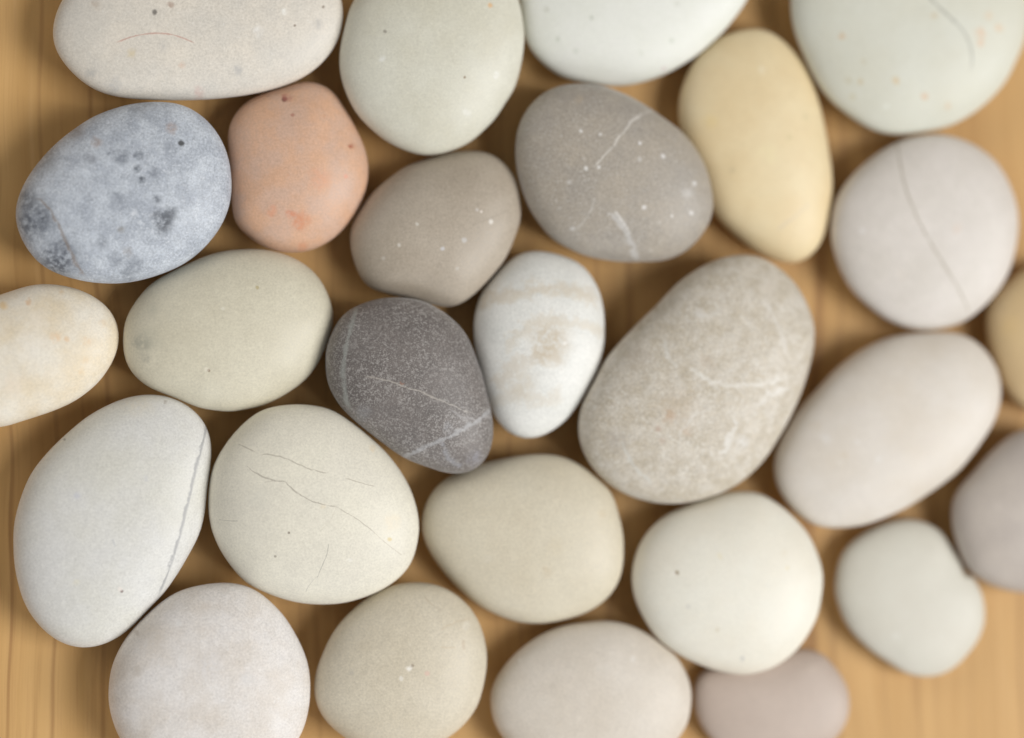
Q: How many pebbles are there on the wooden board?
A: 27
